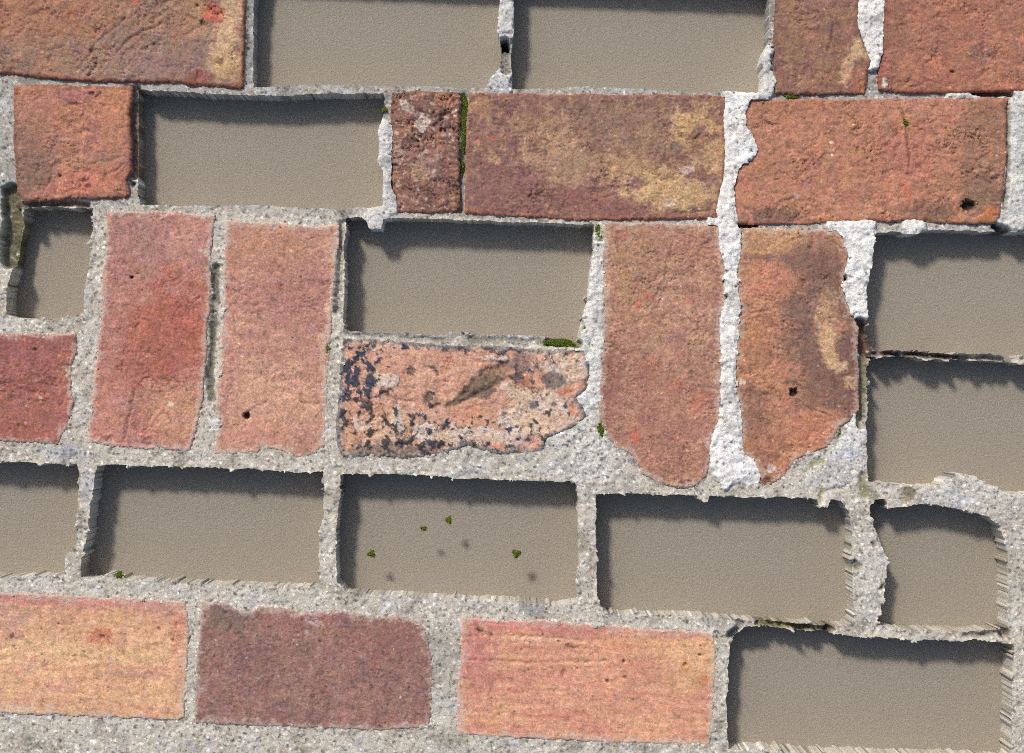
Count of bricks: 16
